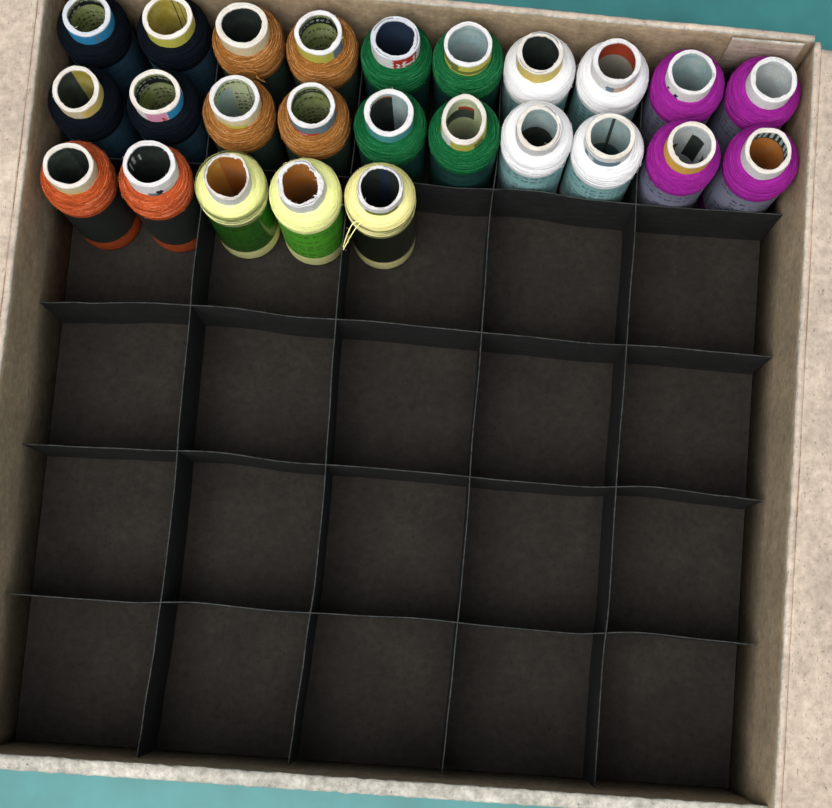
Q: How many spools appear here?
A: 25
